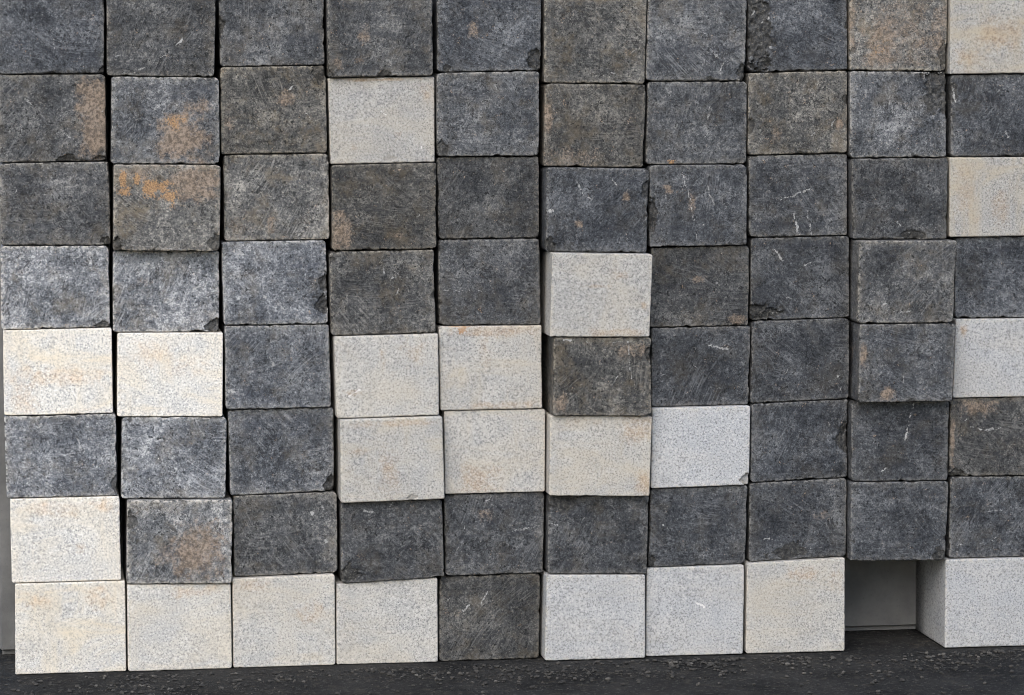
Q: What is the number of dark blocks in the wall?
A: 57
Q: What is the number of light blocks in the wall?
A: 22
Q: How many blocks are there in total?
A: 79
